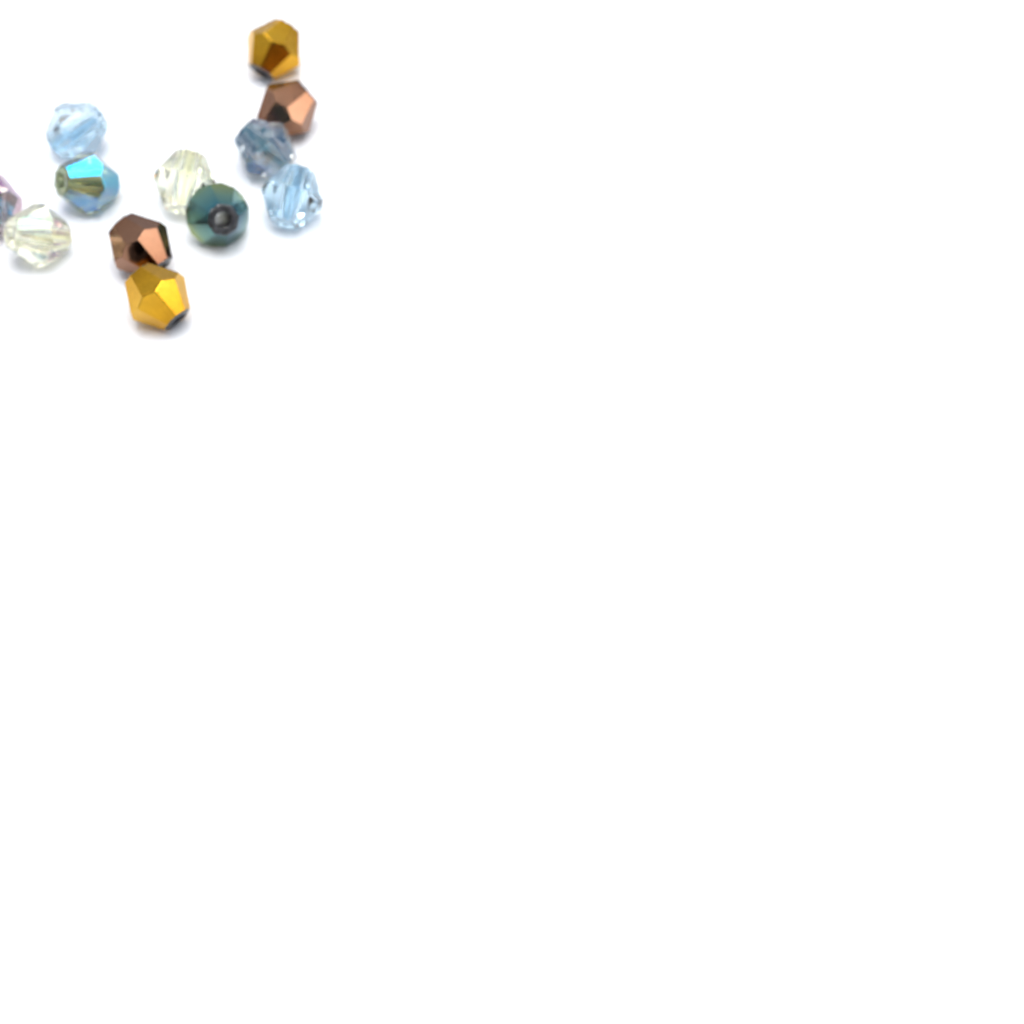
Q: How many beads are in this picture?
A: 12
